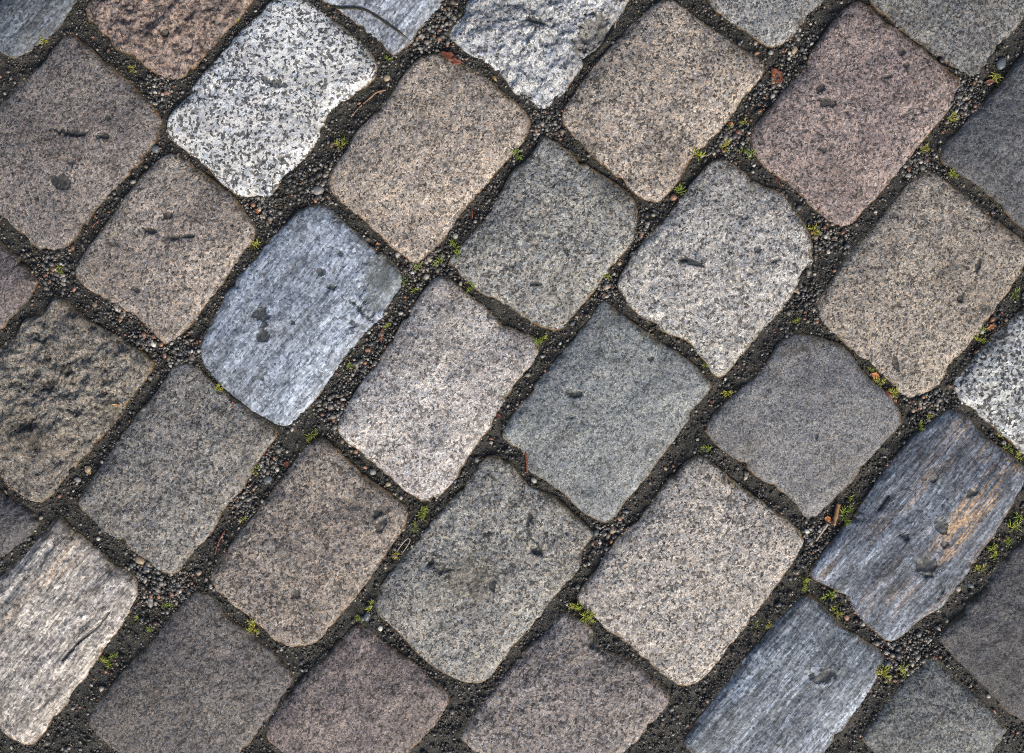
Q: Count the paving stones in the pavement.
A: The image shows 36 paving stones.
